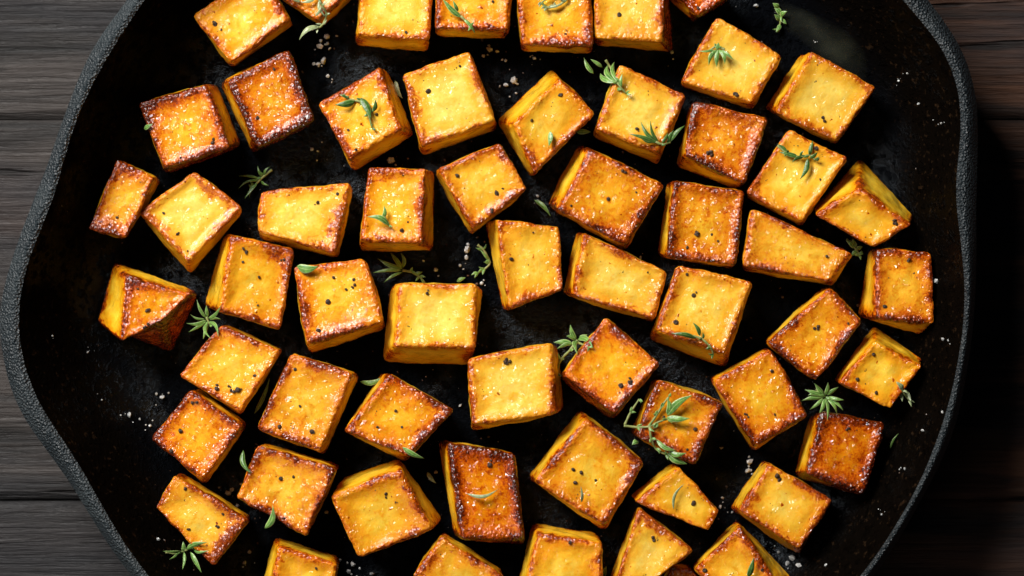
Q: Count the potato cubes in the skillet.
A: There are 58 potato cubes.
